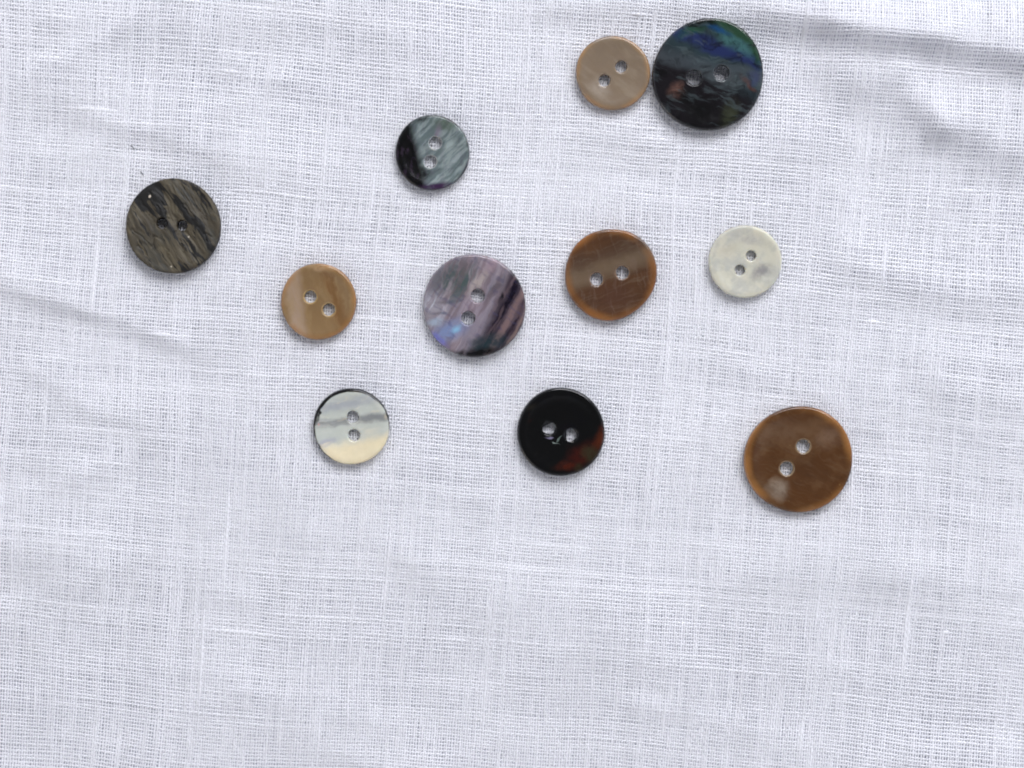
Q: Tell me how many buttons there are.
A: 11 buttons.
